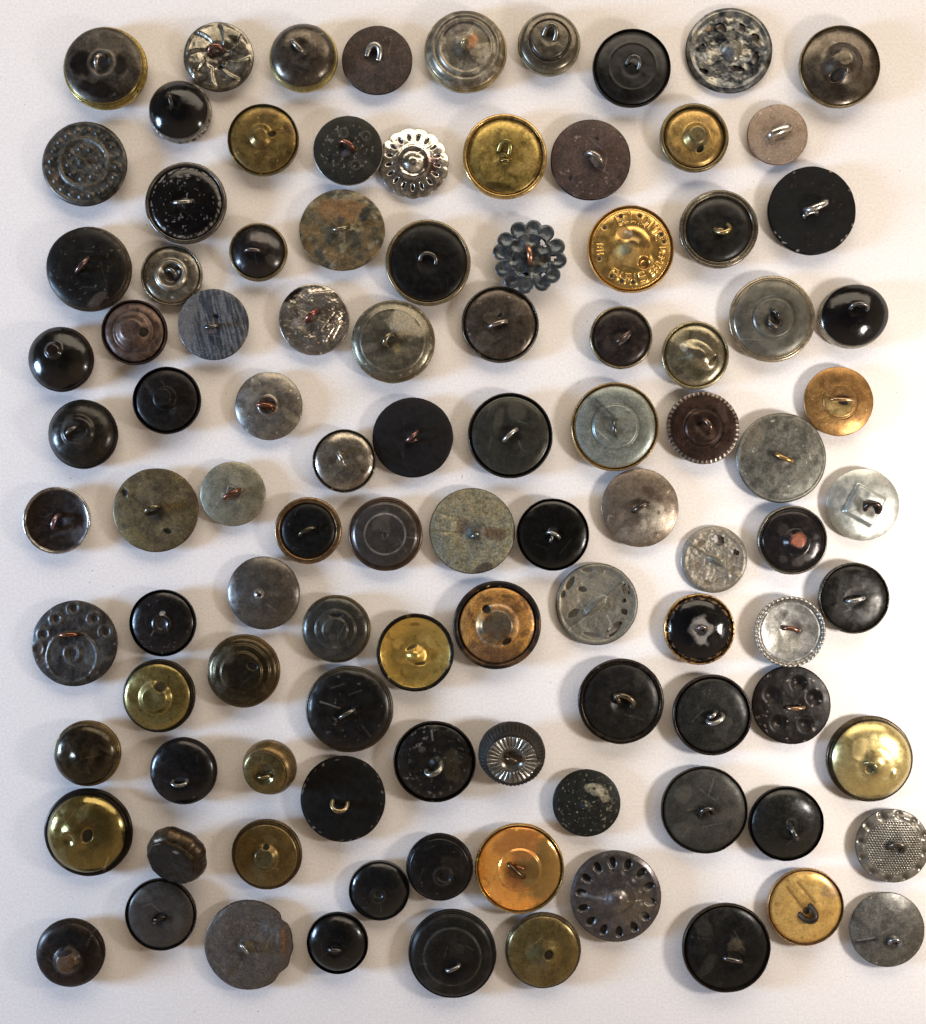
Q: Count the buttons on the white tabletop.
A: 102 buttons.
